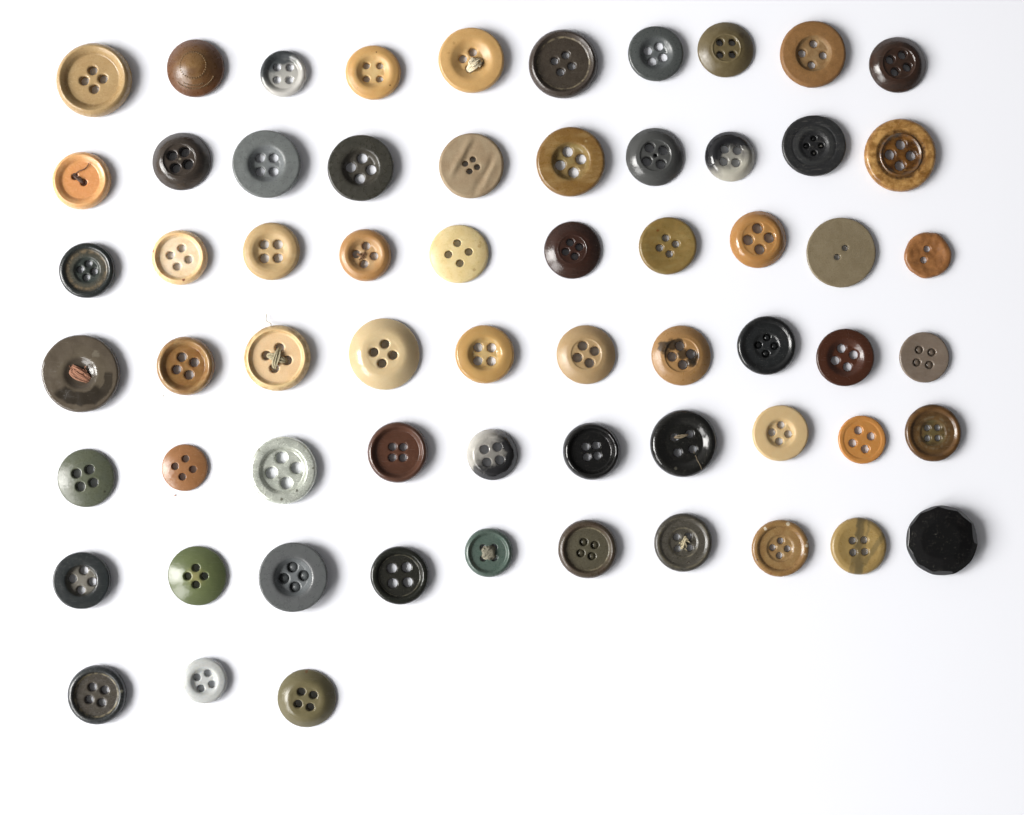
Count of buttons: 63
